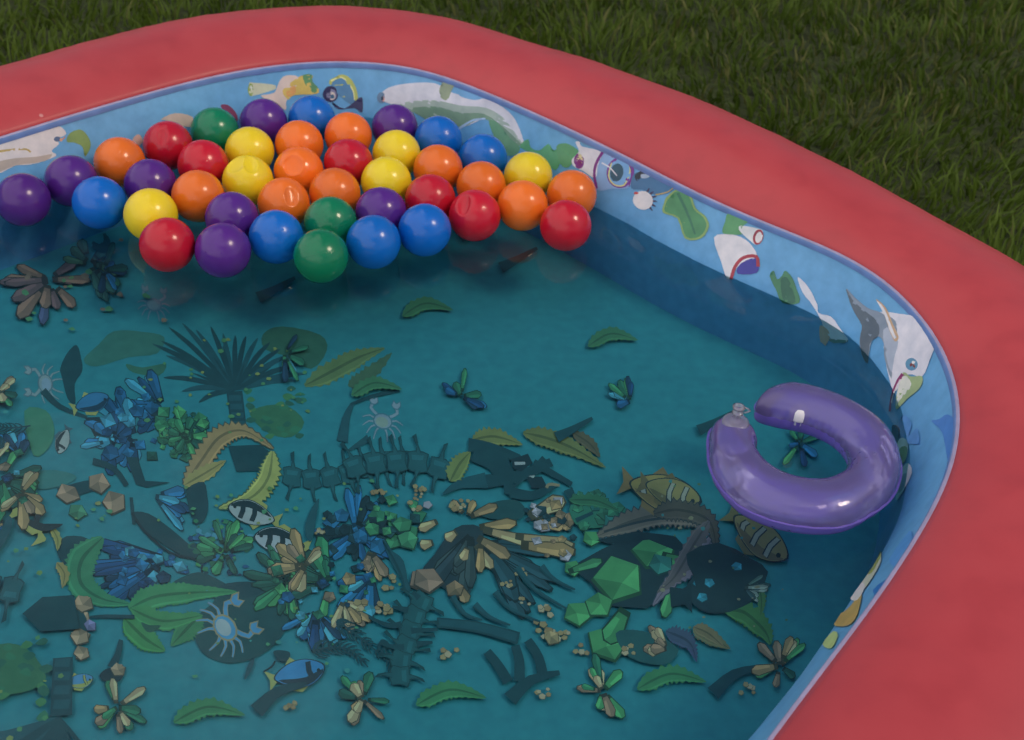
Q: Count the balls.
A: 42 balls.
